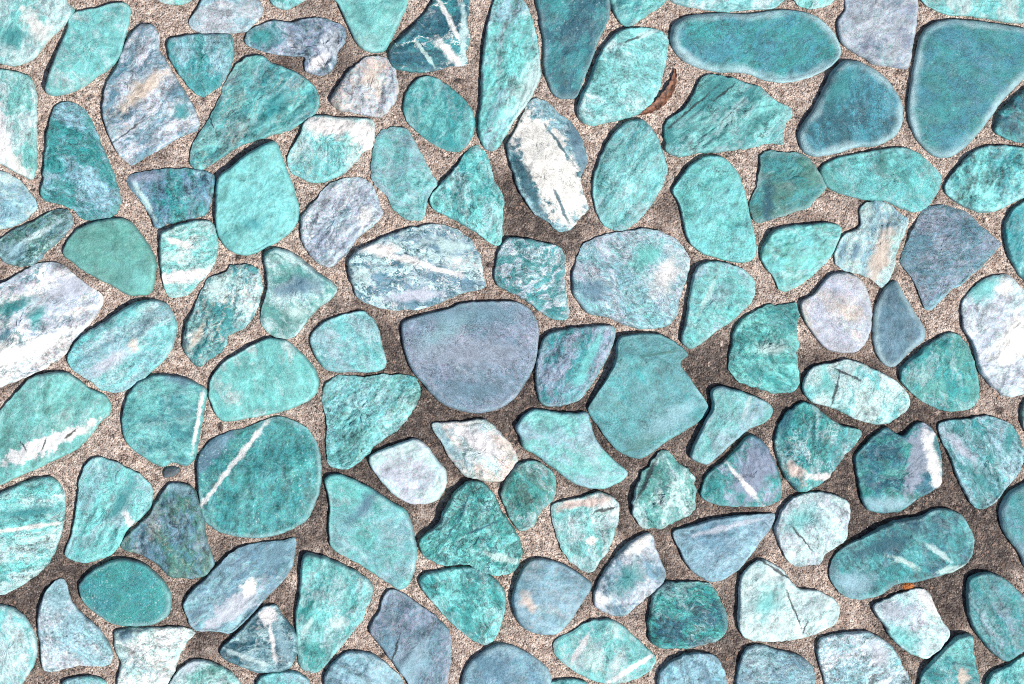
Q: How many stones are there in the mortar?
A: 120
